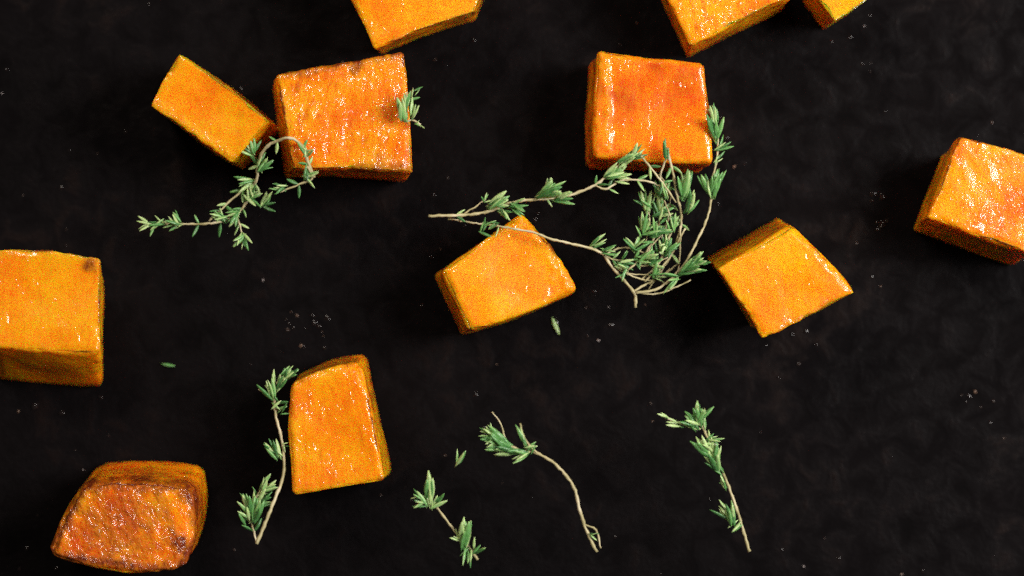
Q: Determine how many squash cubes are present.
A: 12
